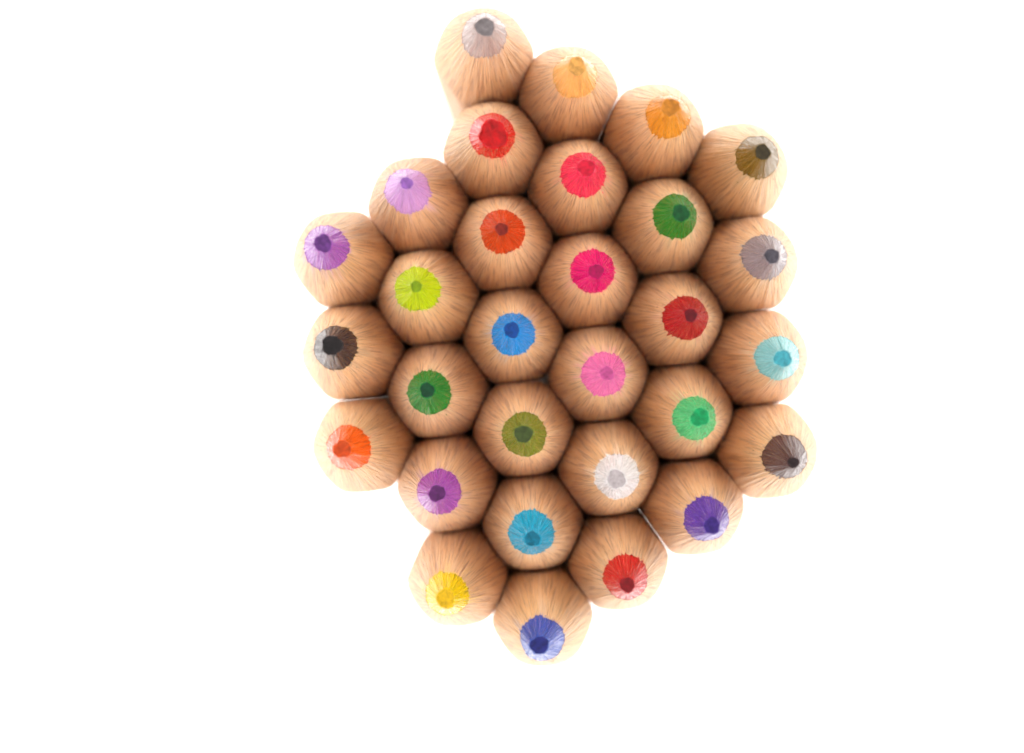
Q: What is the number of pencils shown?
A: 30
